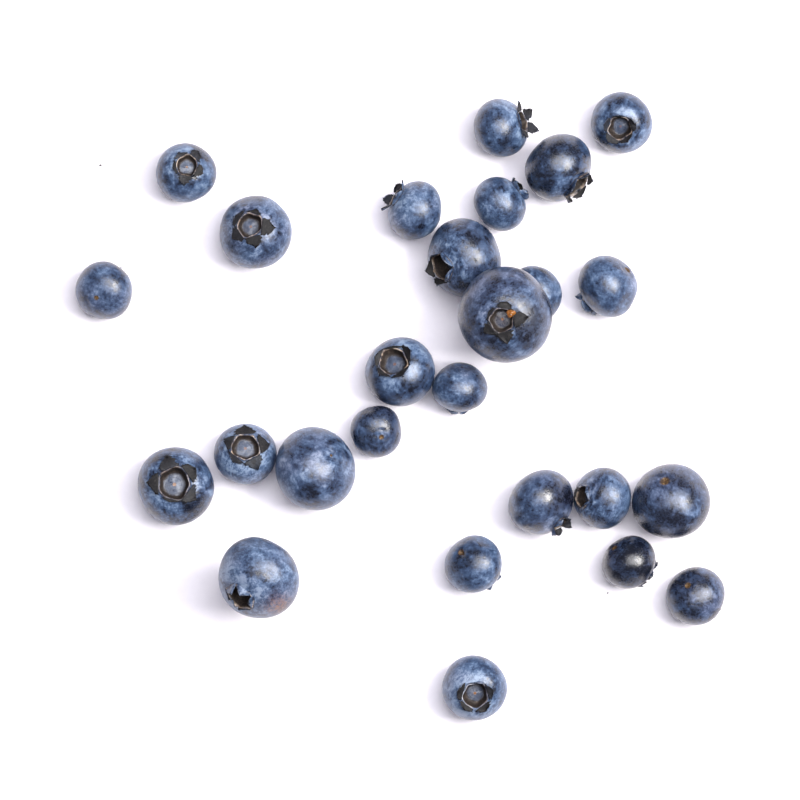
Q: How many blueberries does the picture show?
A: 26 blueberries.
